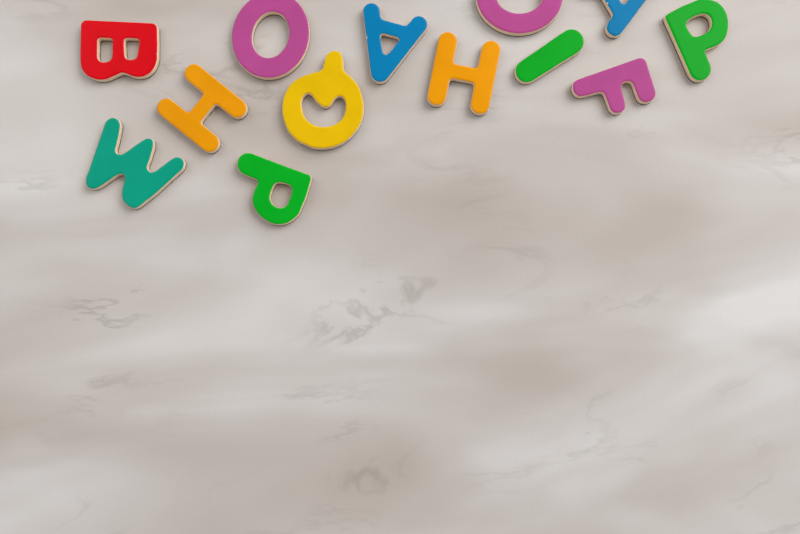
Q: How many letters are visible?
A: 13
